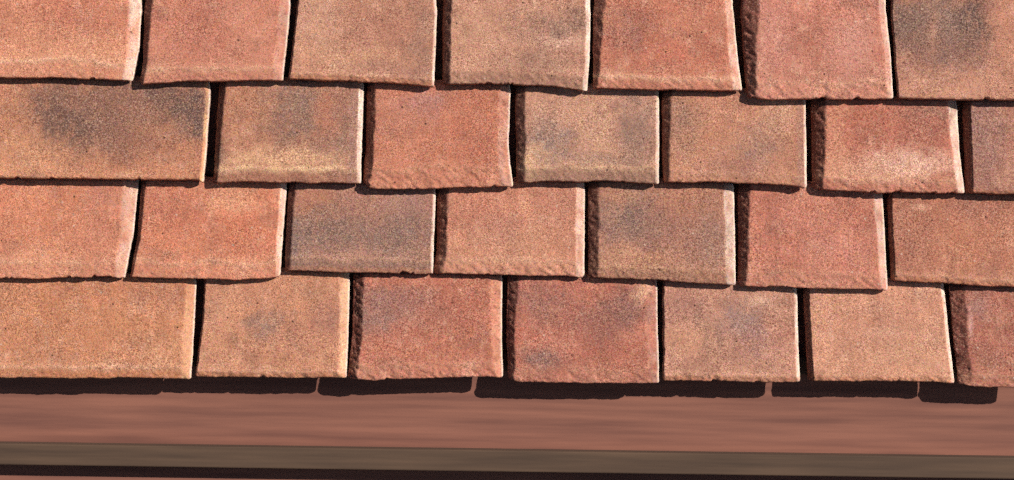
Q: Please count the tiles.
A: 28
